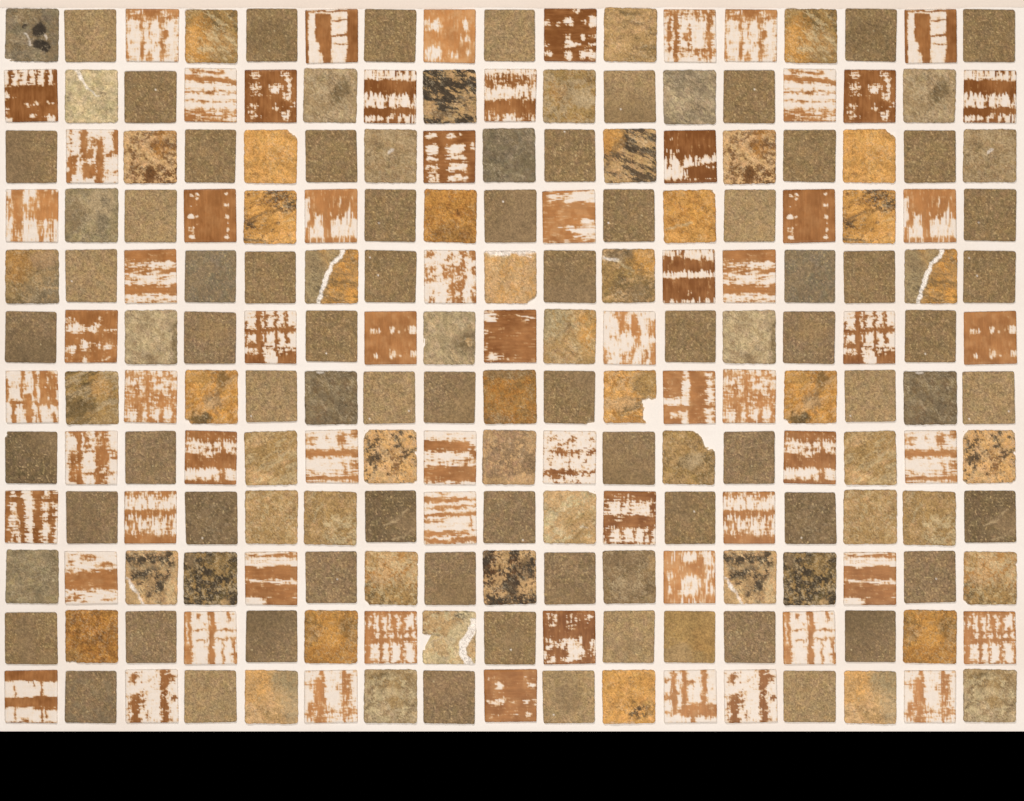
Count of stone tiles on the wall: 137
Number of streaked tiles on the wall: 67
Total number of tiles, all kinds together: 204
